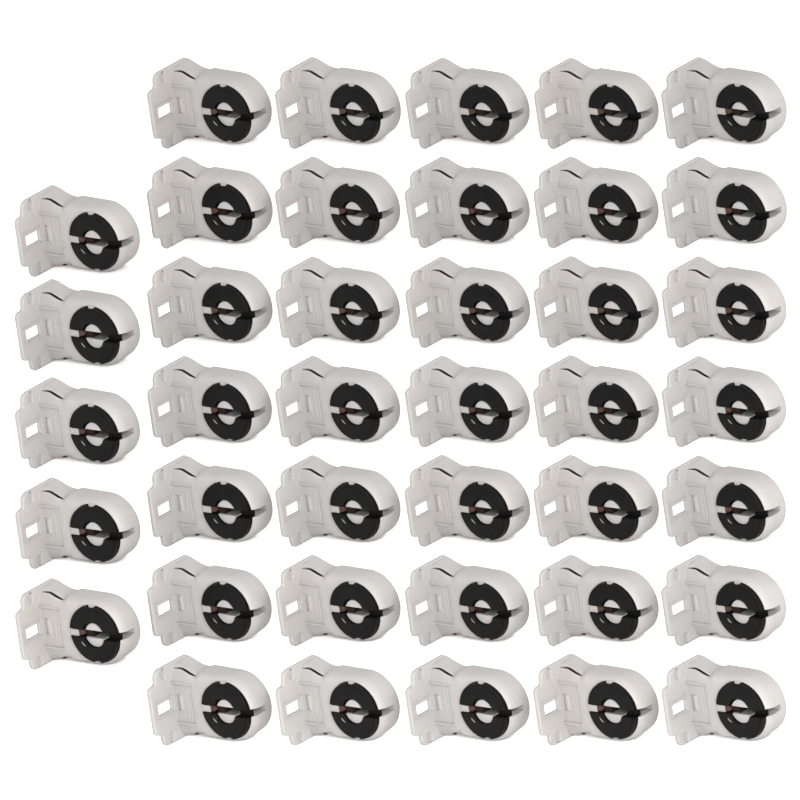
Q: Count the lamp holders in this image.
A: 40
